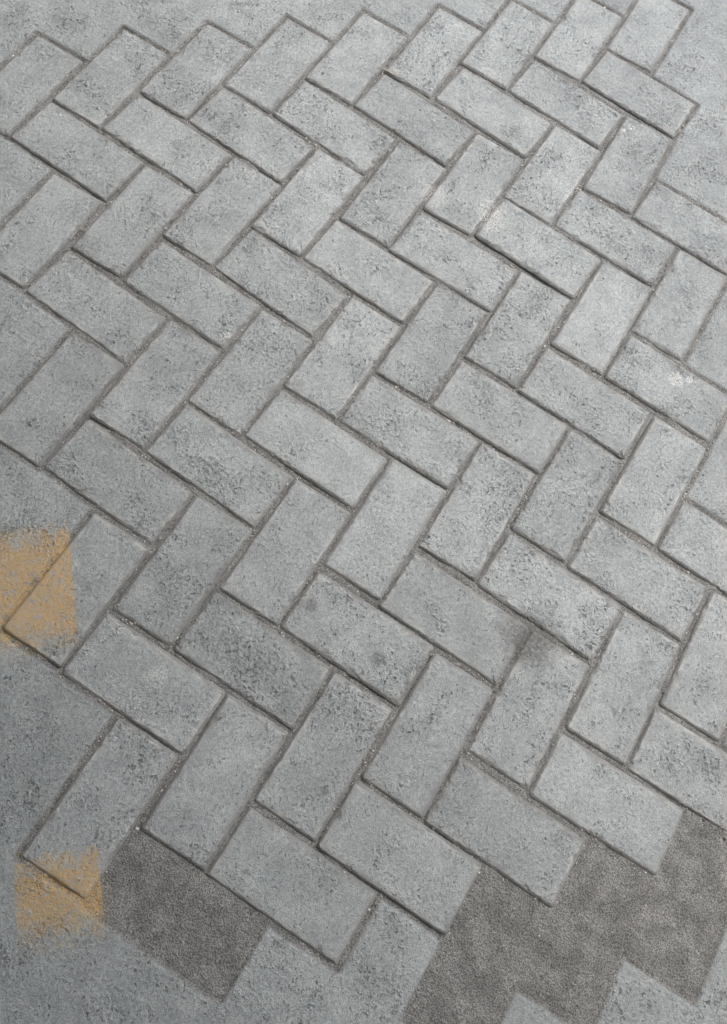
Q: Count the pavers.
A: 74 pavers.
